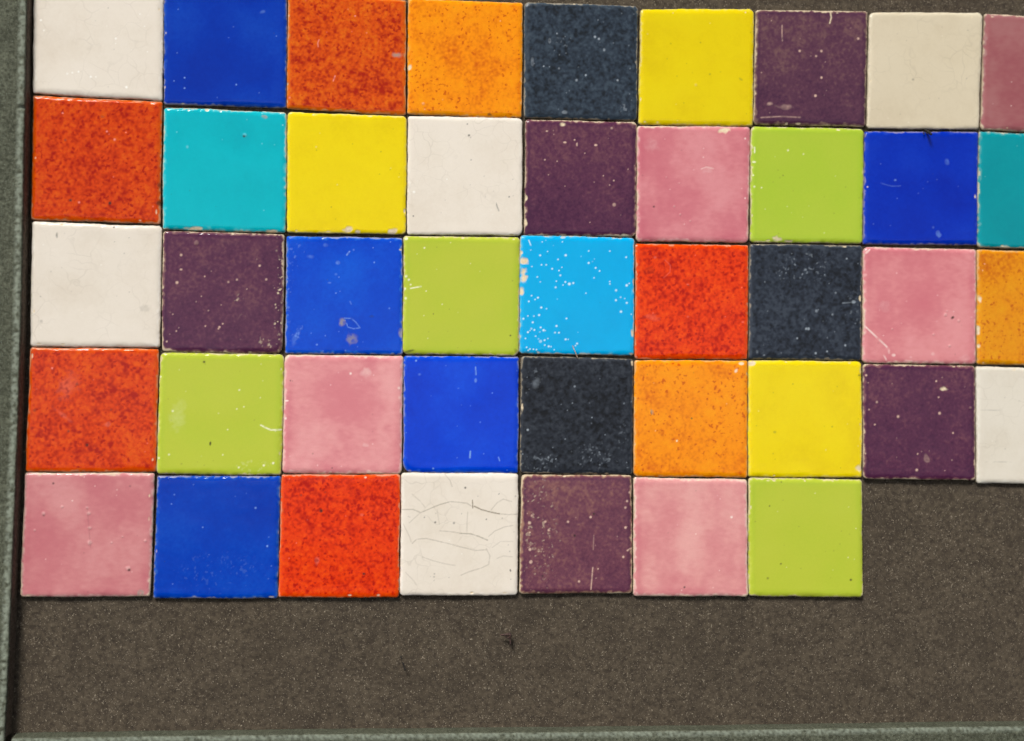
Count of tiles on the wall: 43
